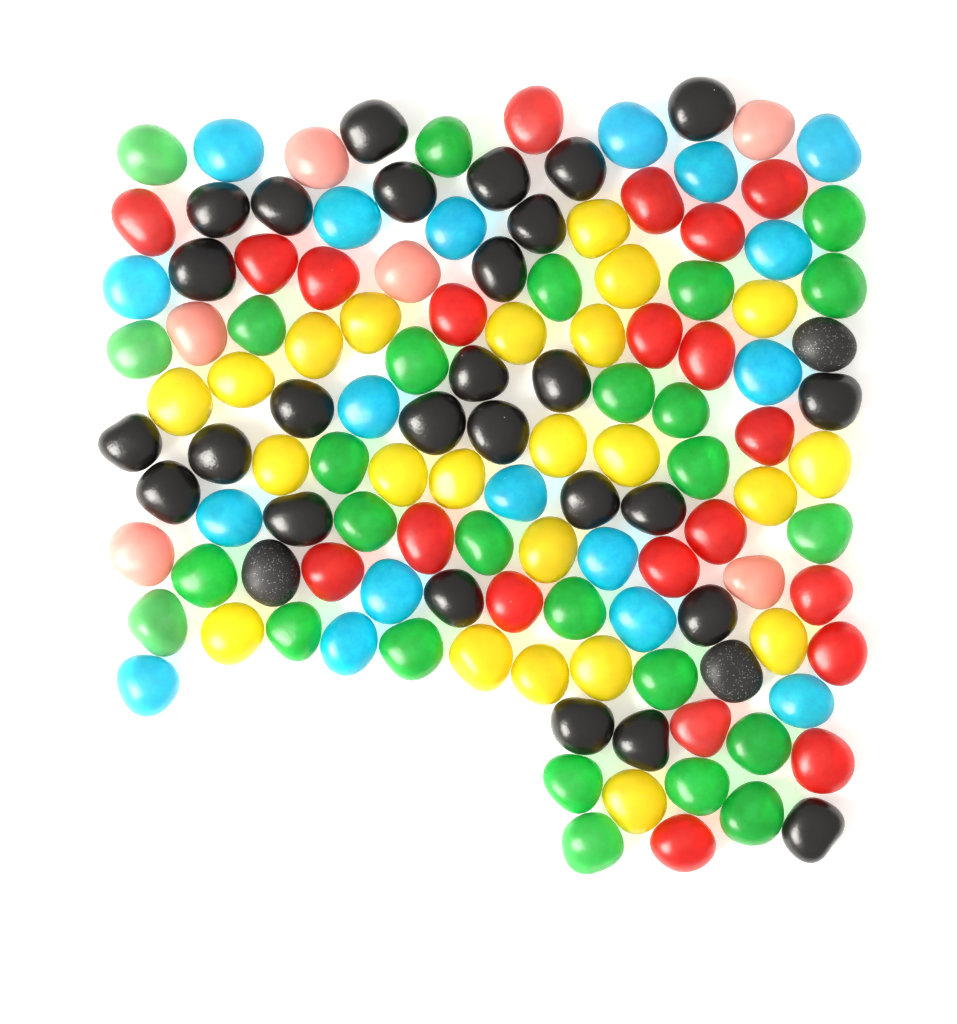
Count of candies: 125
